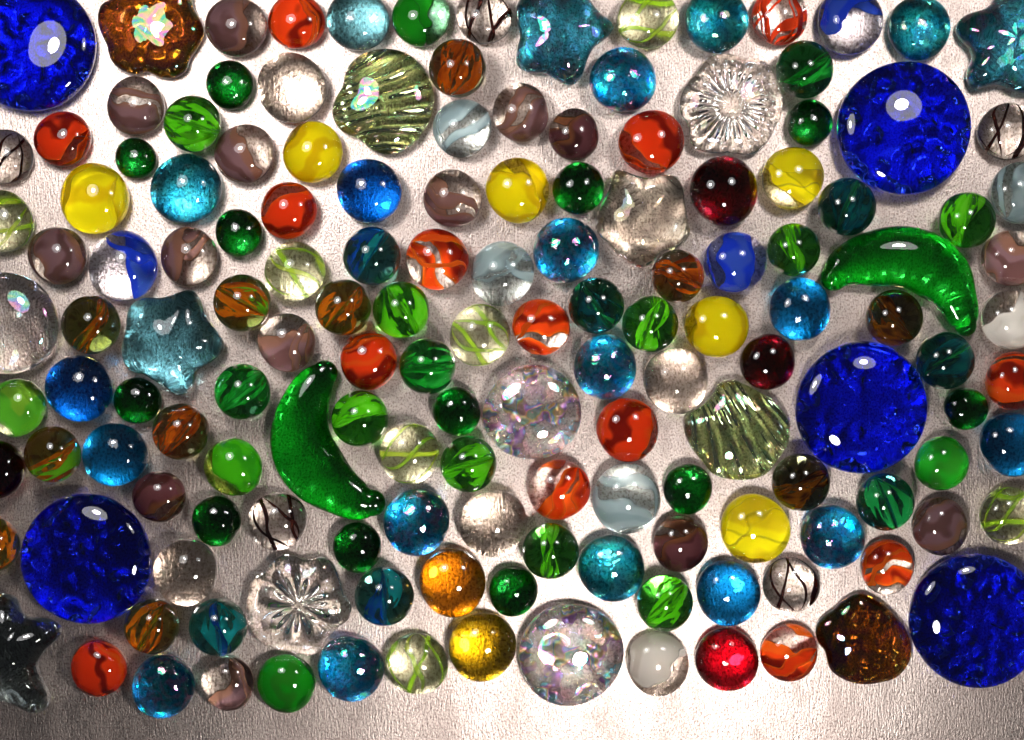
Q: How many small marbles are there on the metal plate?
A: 130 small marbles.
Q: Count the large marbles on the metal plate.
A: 8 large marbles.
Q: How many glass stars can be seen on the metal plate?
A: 5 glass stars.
